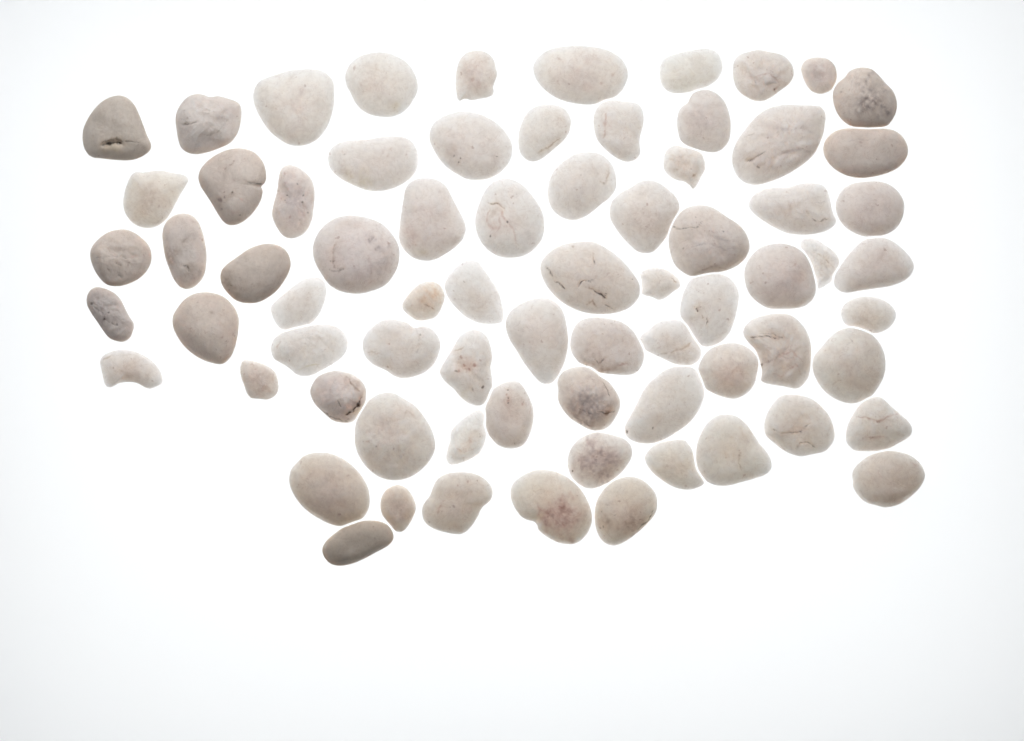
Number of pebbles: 73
